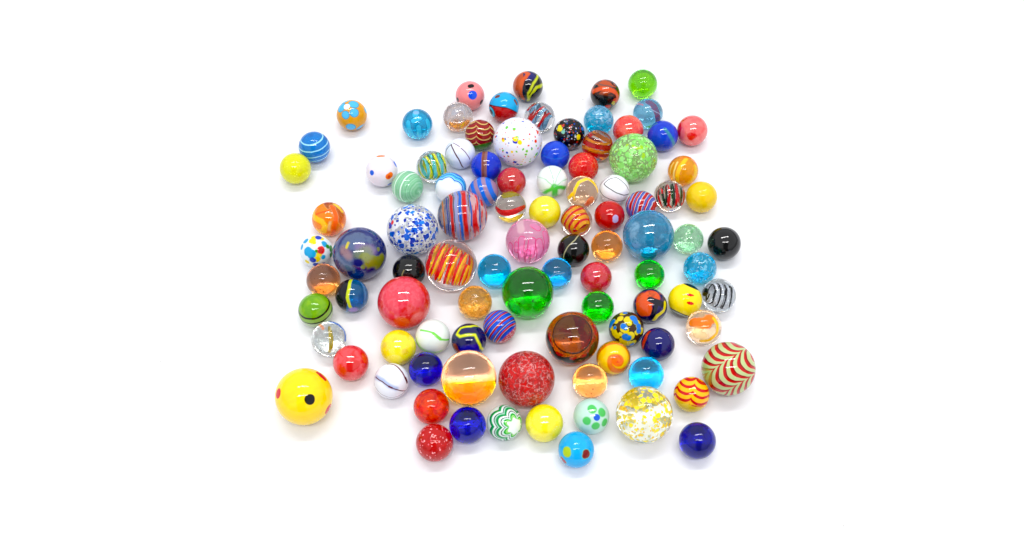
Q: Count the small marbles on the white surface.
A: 83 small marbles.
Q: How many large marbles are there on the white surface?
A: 16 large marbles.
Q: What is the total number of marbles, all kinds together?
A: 99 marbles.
